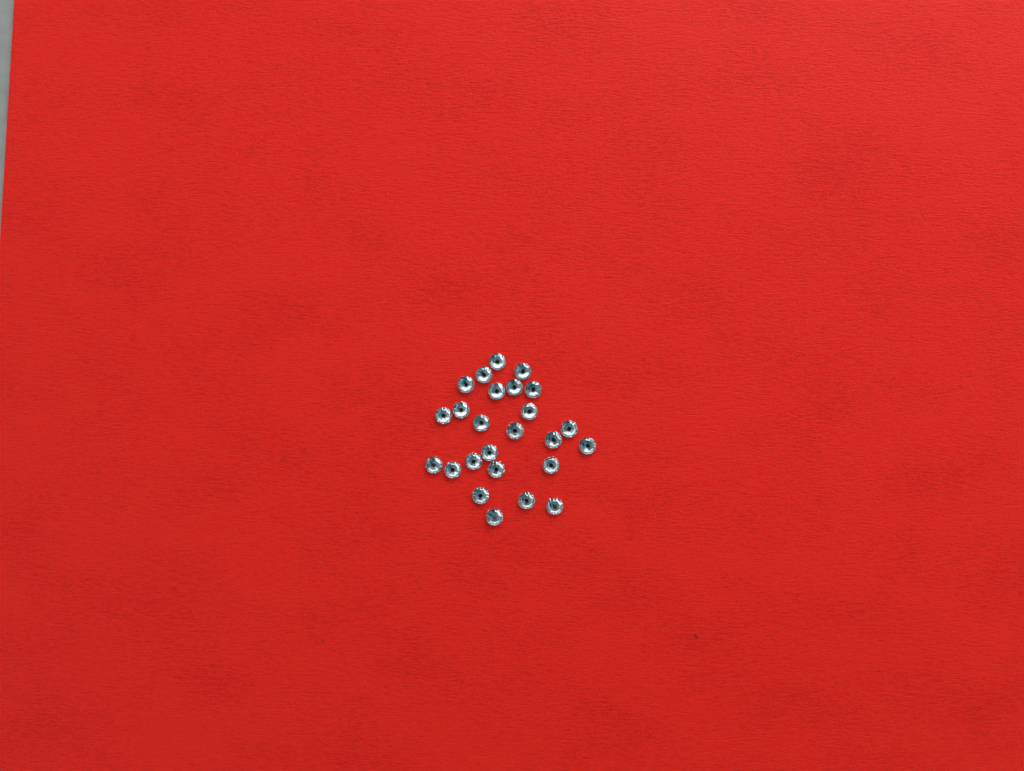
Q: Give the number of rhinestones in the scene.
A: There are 25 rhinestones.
